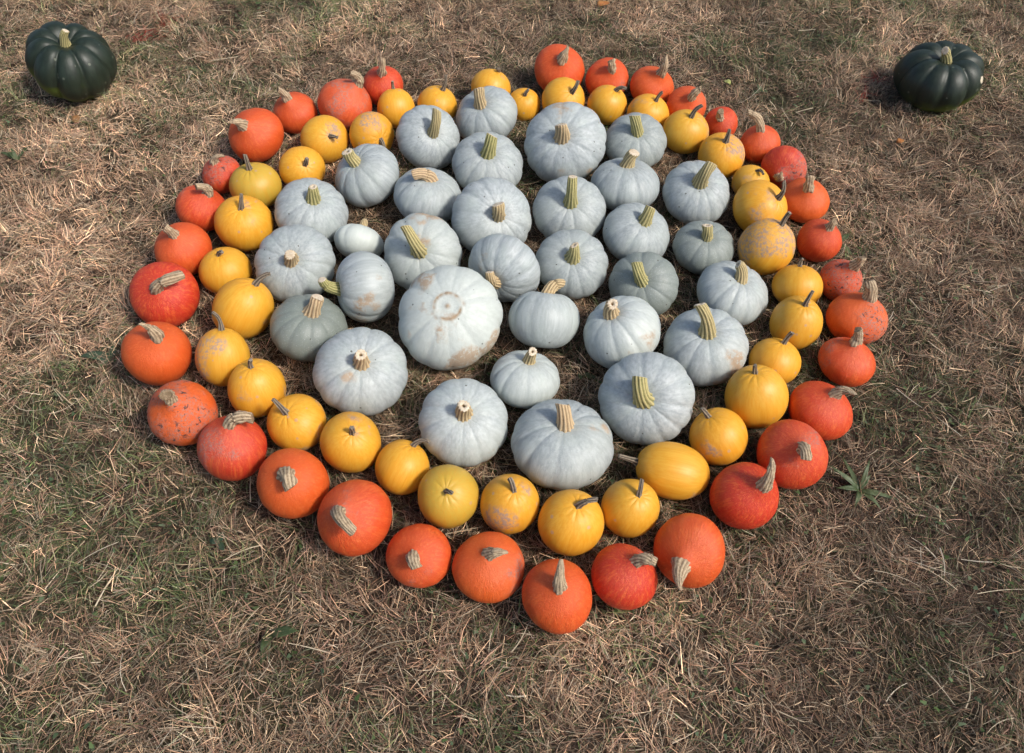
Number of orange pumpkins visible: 33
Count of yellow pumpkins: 34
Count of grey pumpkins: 32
